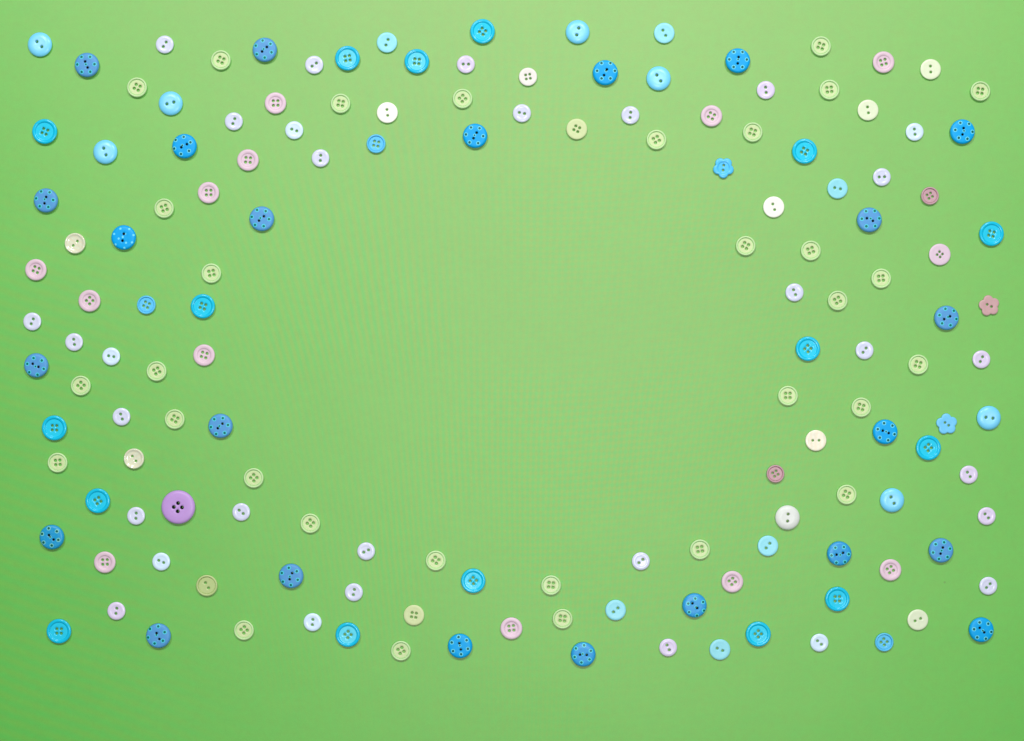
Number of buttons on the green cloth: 150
